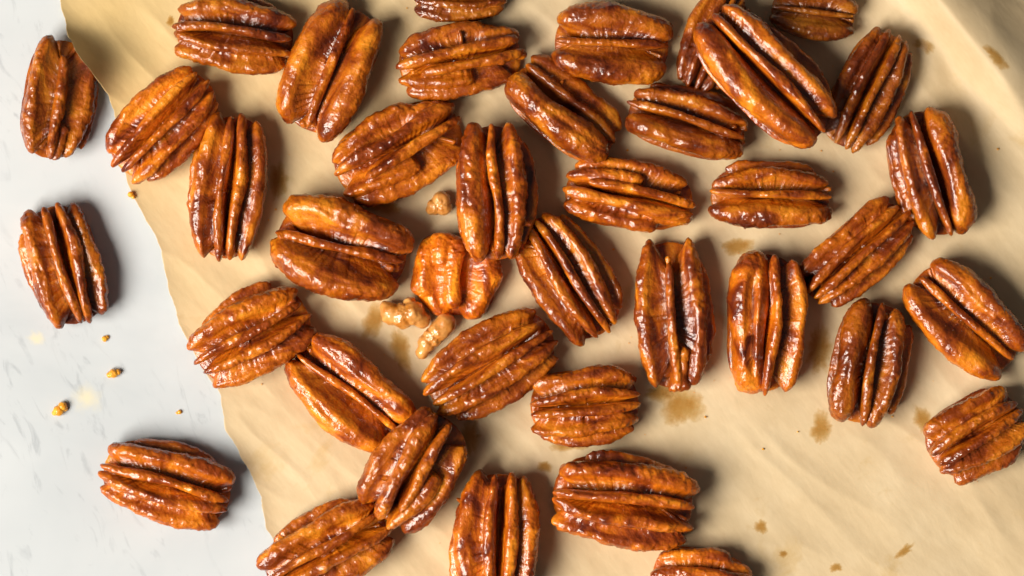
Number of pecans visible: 39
